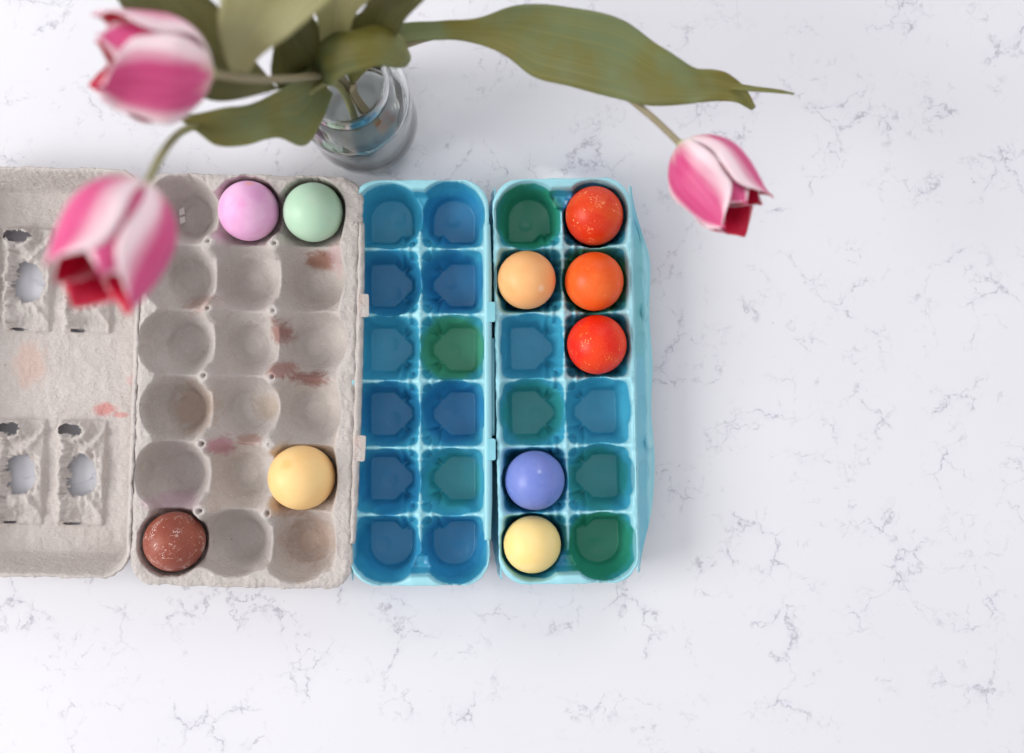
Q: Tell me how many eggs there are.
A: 10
